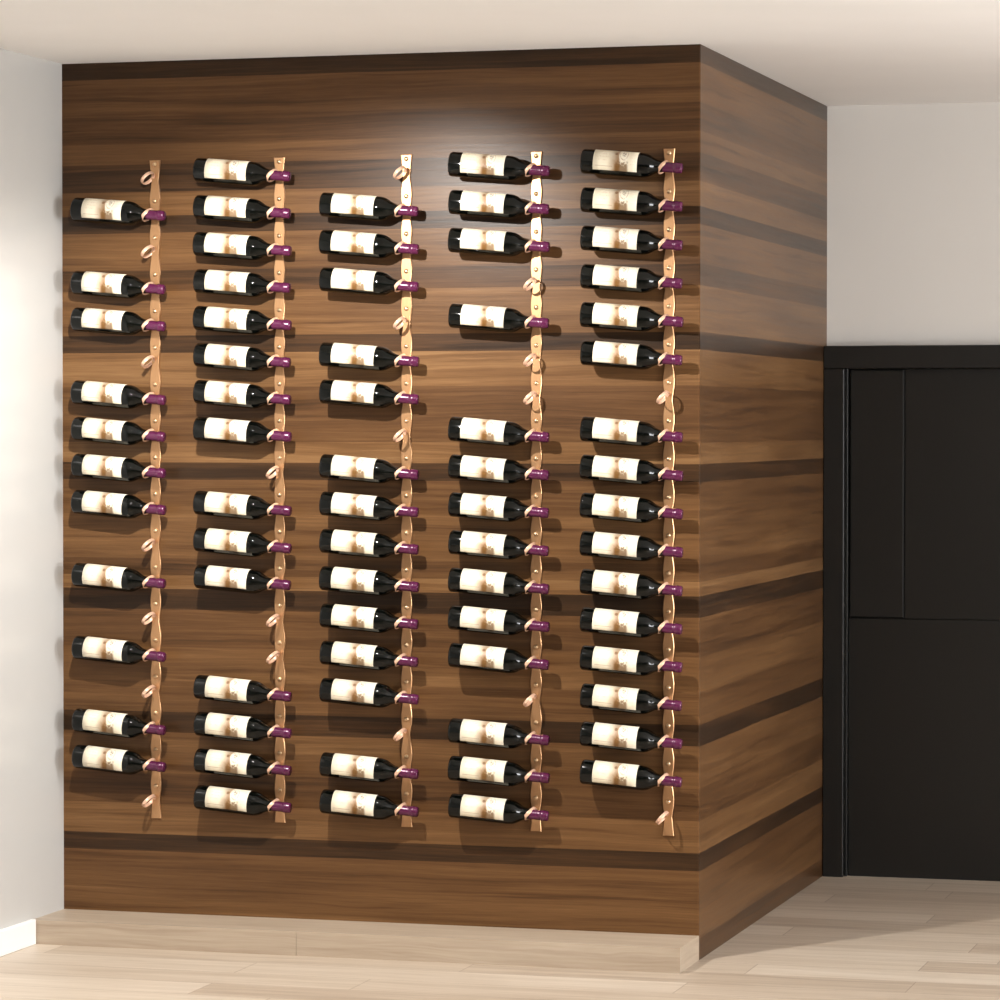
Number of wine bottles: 70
